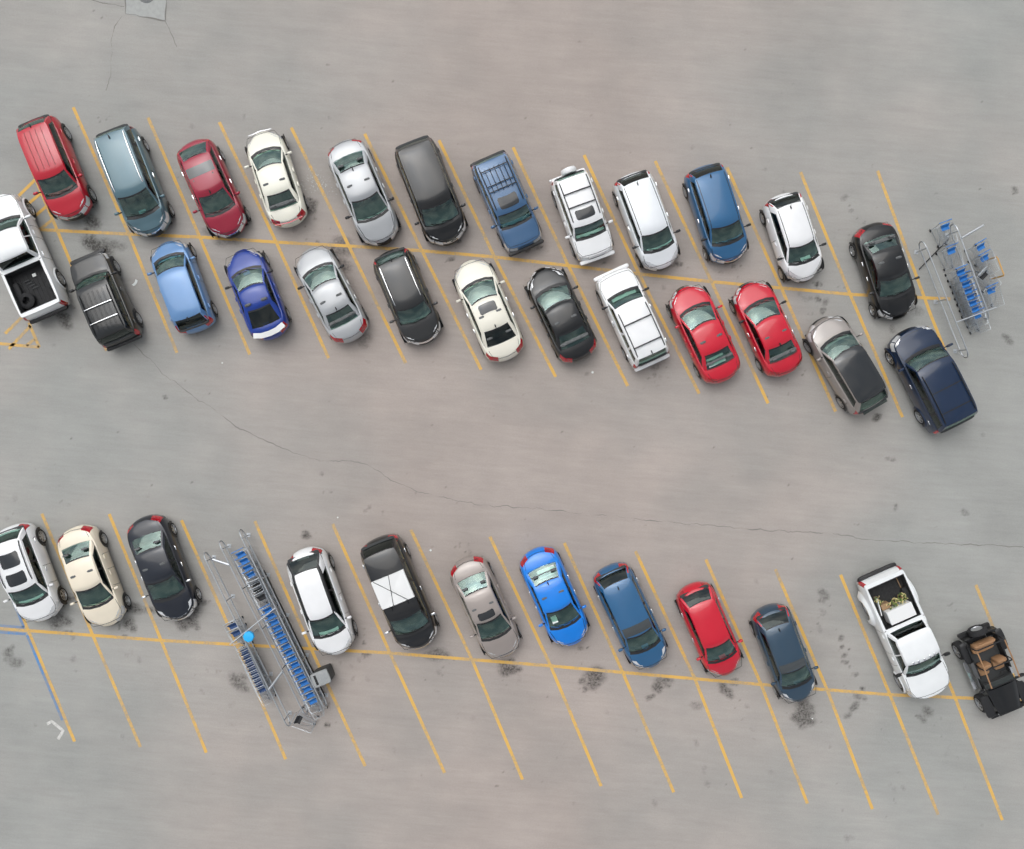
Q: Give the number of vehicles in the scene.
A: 37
